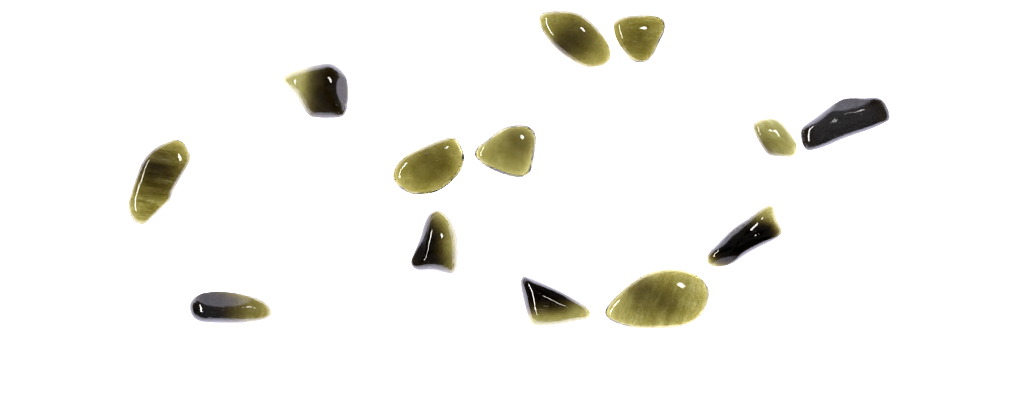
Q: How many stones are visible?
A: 13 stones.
